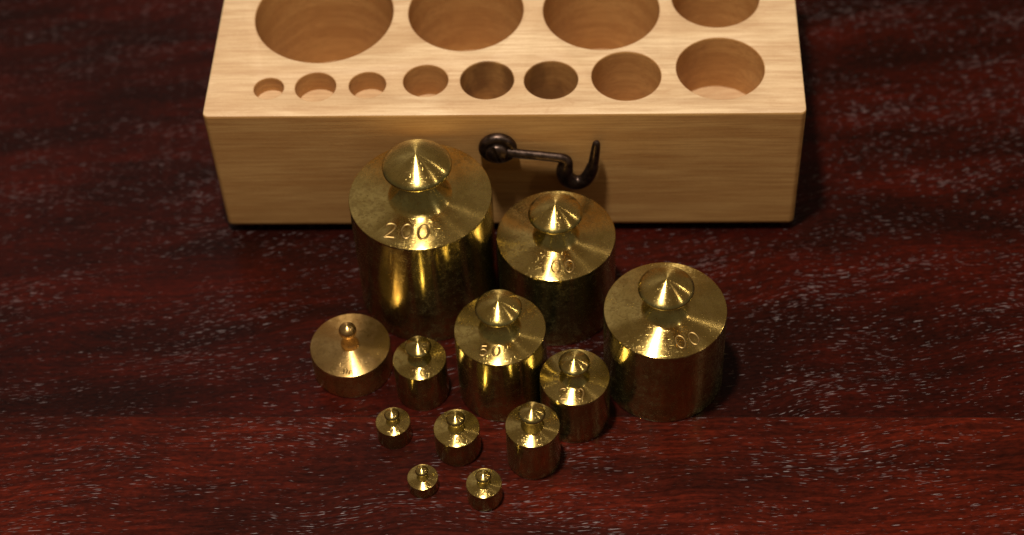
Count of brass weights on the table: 12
